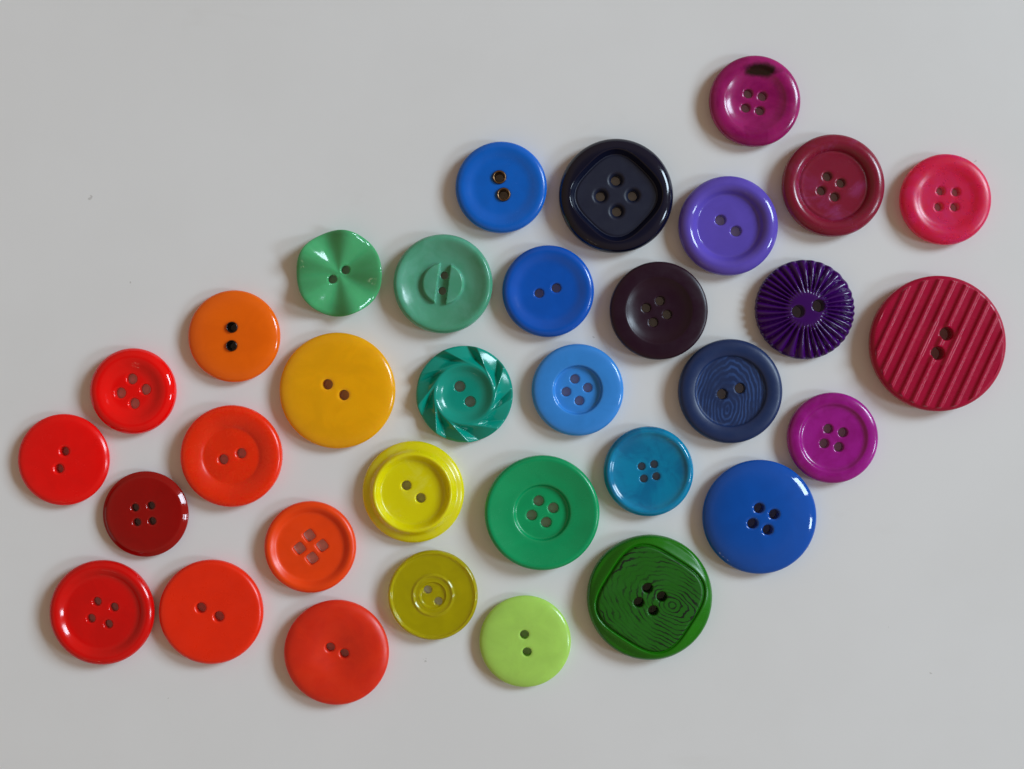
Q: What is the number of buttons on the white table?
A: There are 33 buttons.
